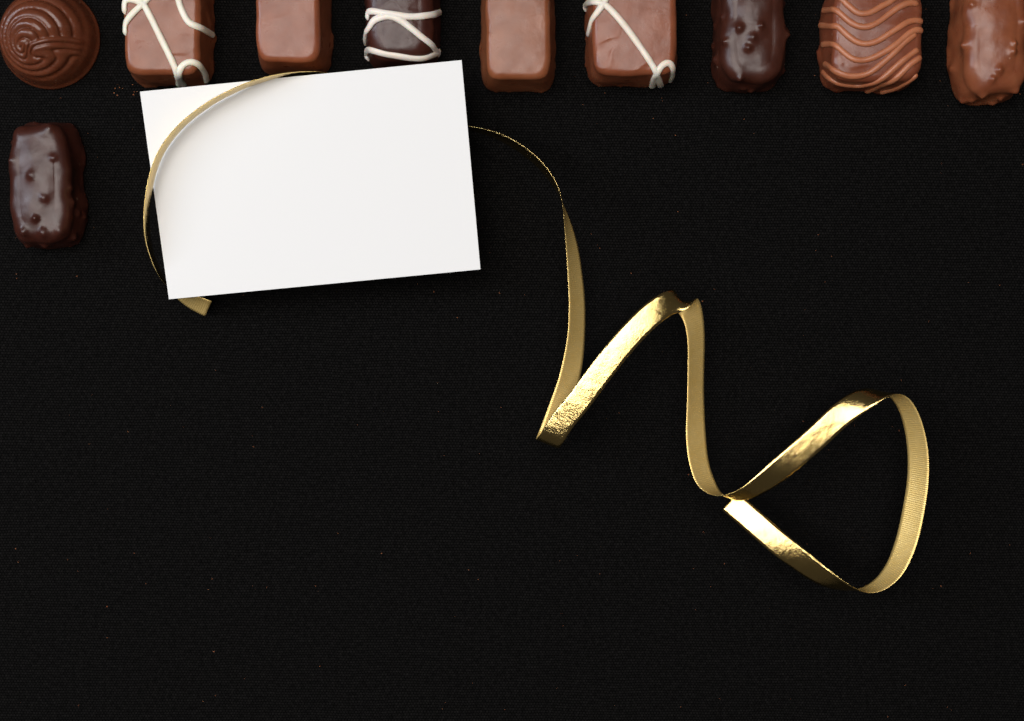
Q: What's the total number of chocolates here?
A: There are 10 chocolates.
